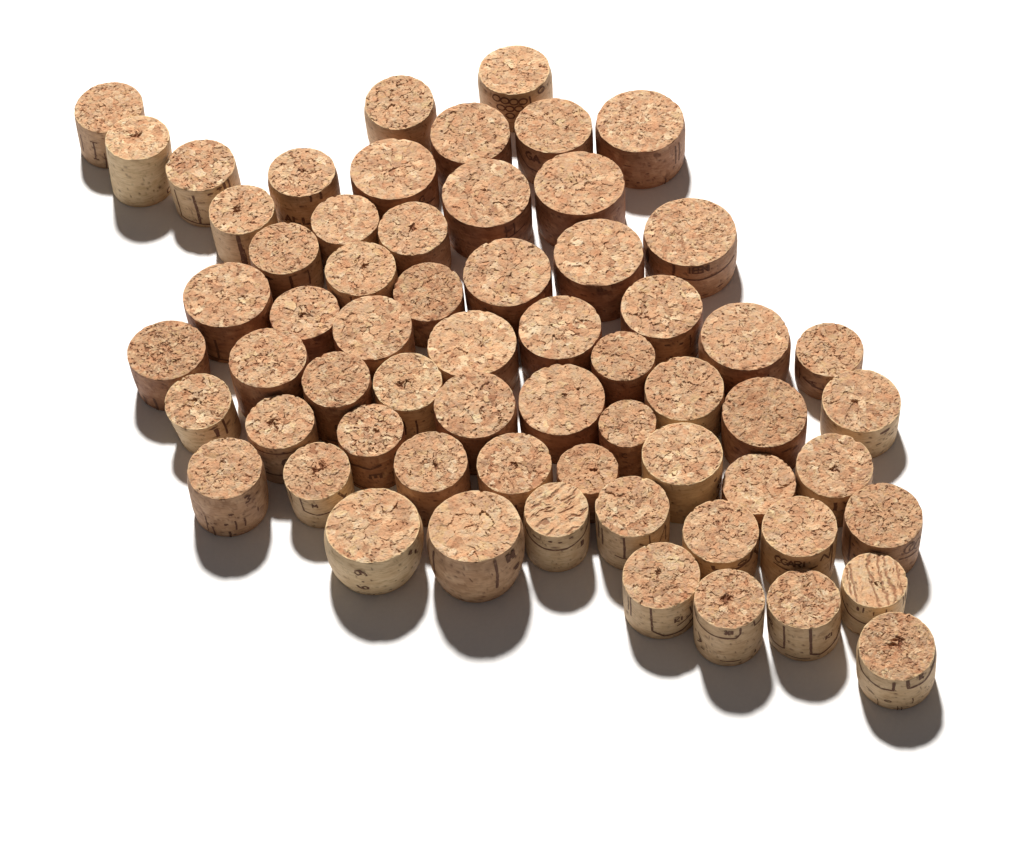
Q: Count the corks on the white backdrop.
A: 63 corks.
